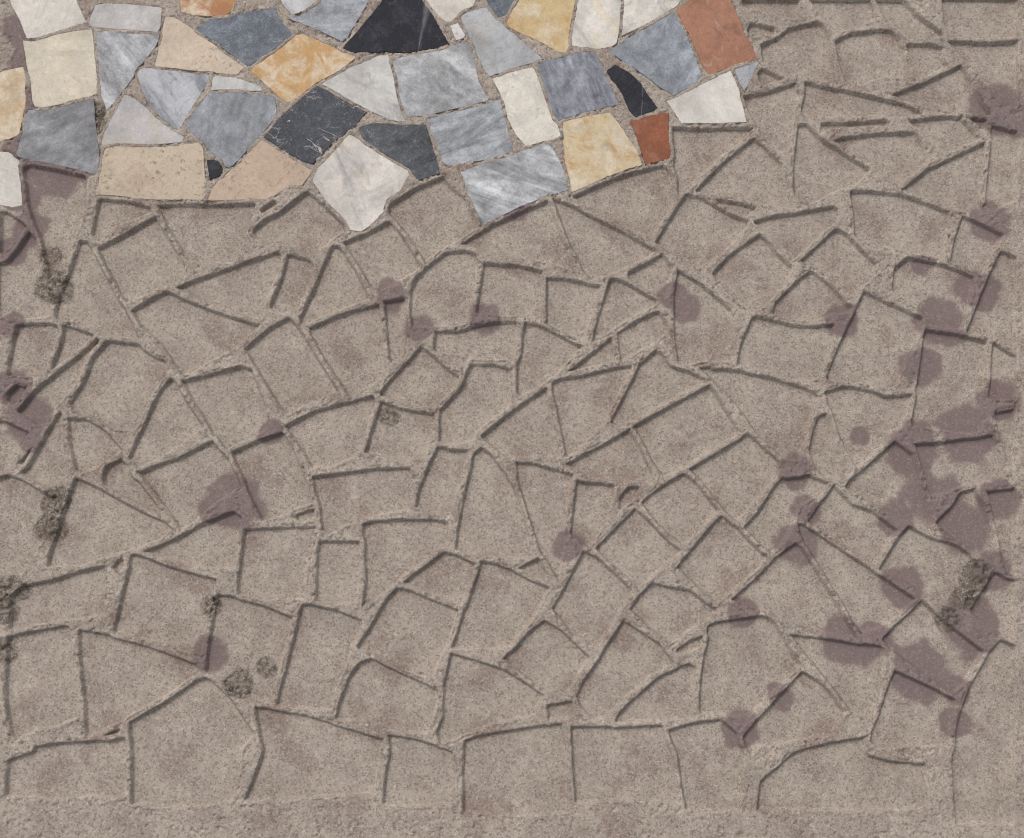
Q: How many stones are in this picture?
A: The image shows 44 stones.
